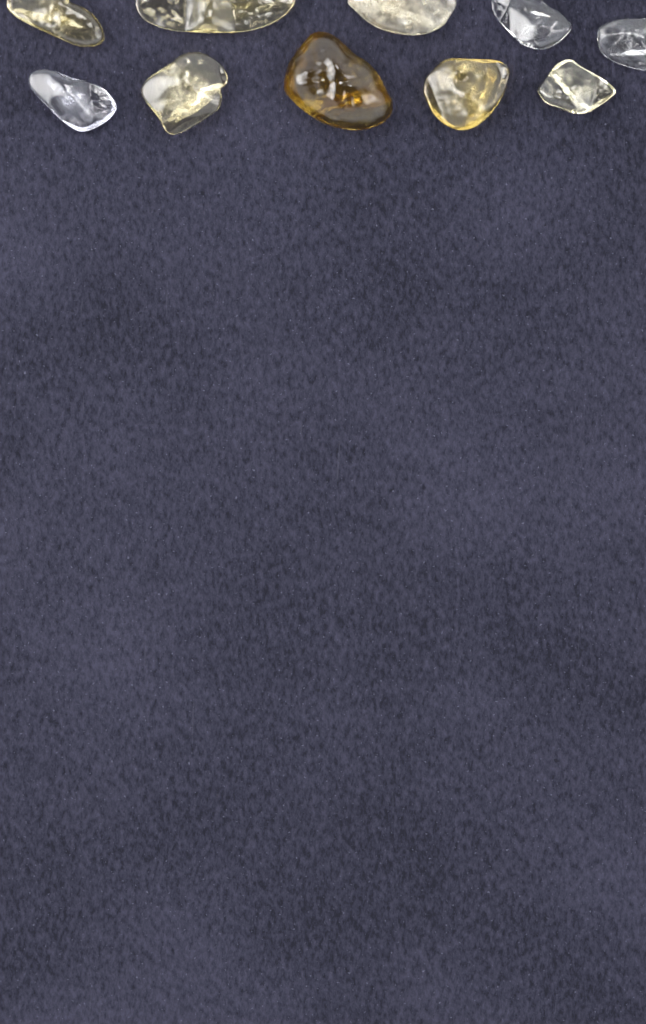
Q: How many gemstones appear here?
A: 10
